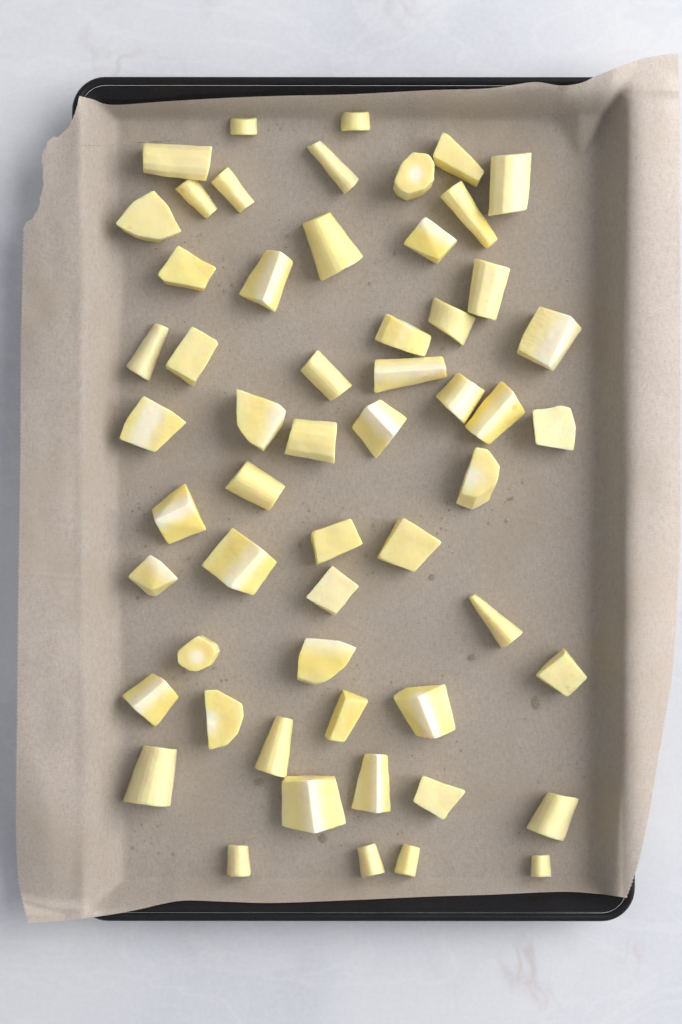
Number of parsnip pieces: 56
